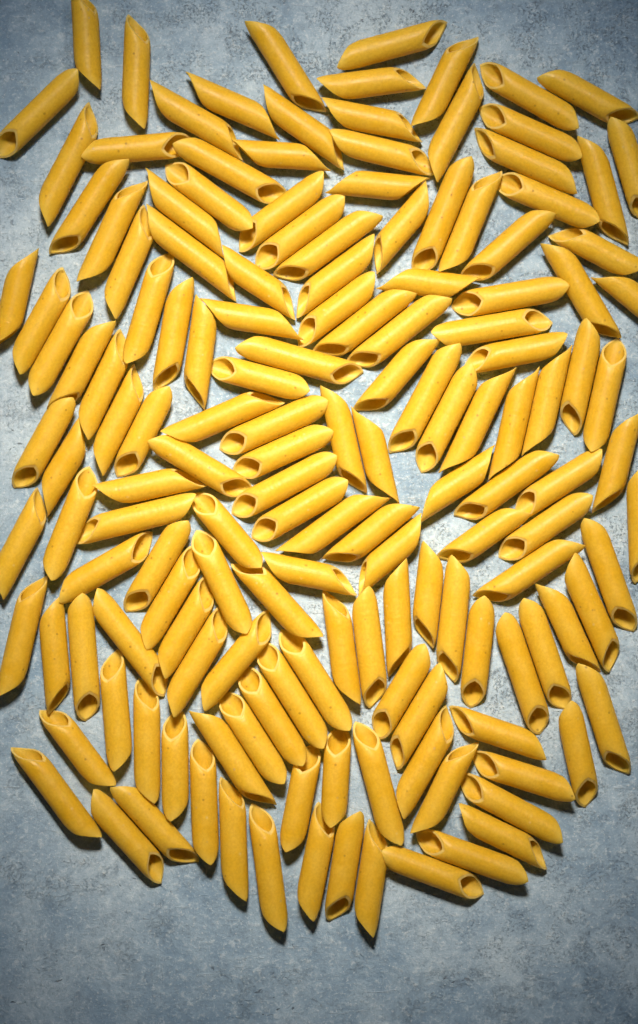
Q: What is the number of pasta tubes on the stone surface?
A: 154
